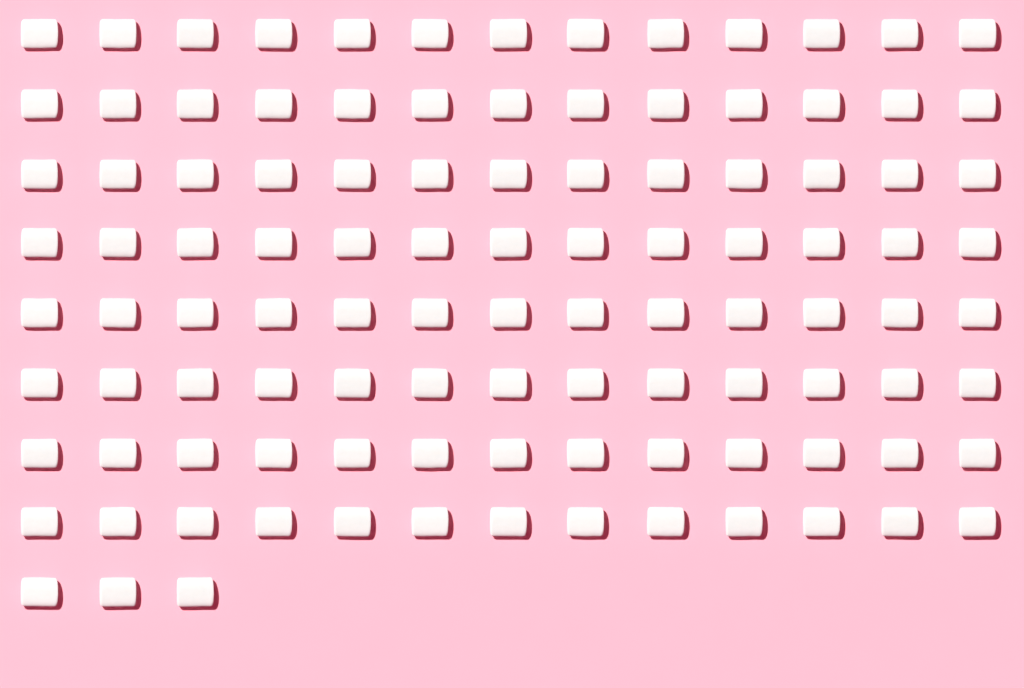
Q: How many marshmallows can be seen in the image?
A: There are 107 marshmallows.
